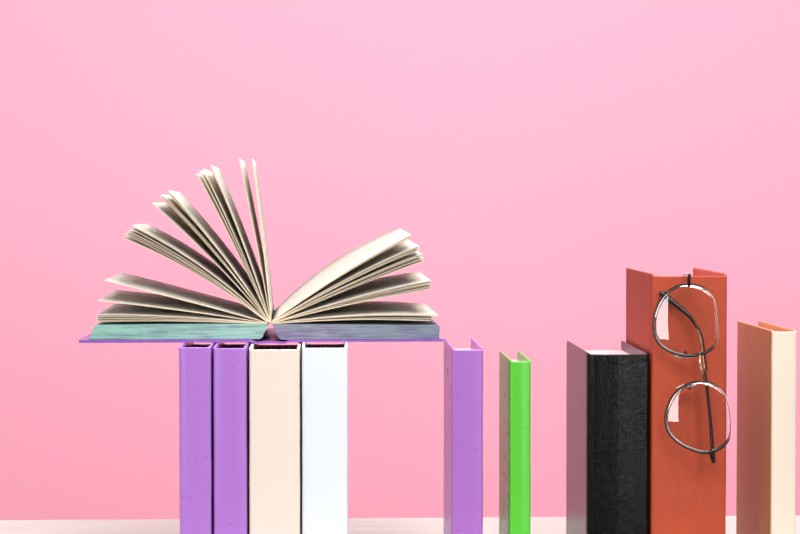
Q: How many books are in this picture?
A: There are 10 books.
